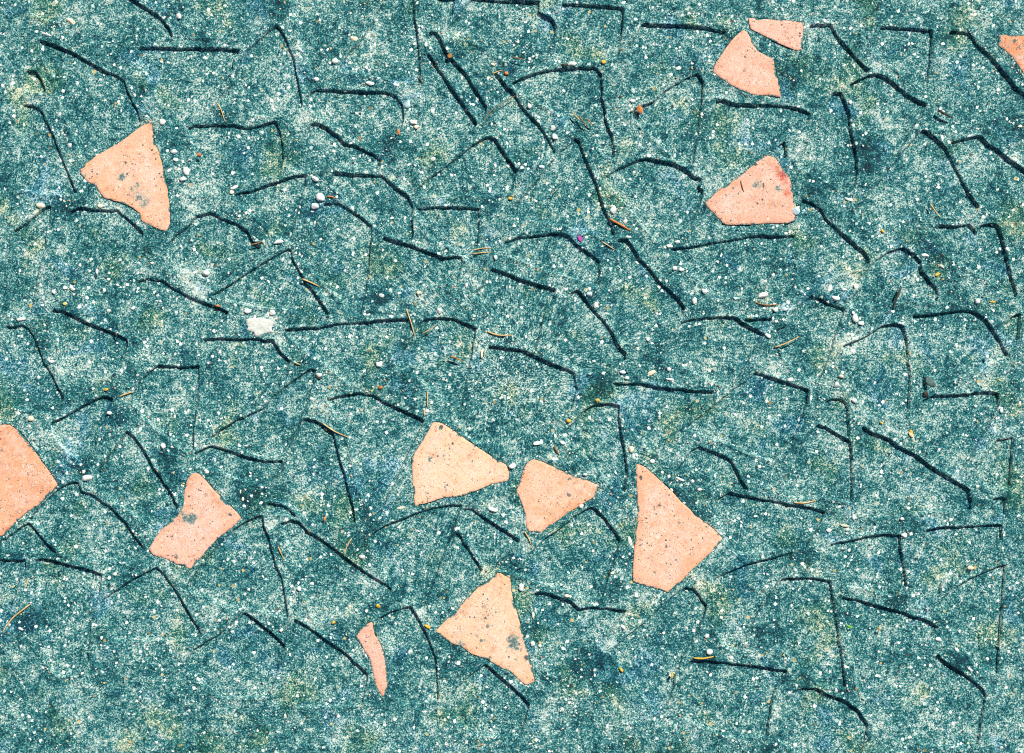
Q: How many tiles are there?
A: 12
